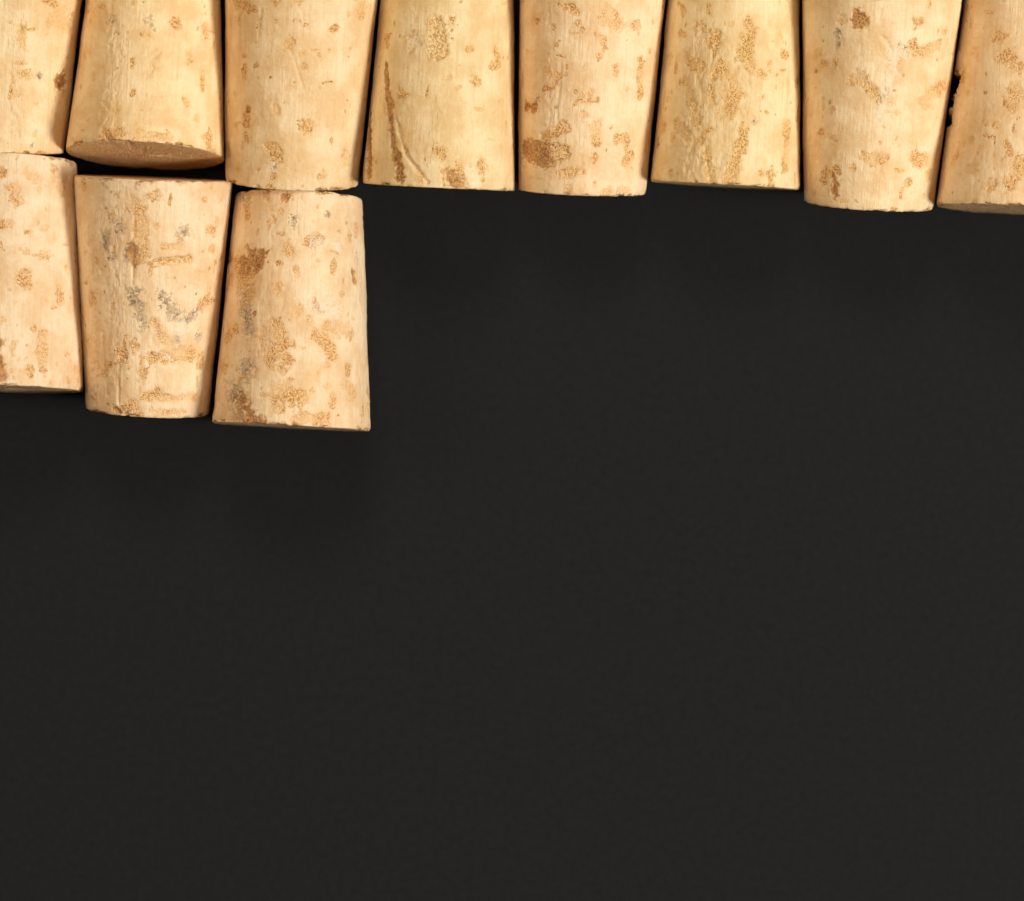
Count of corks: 11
